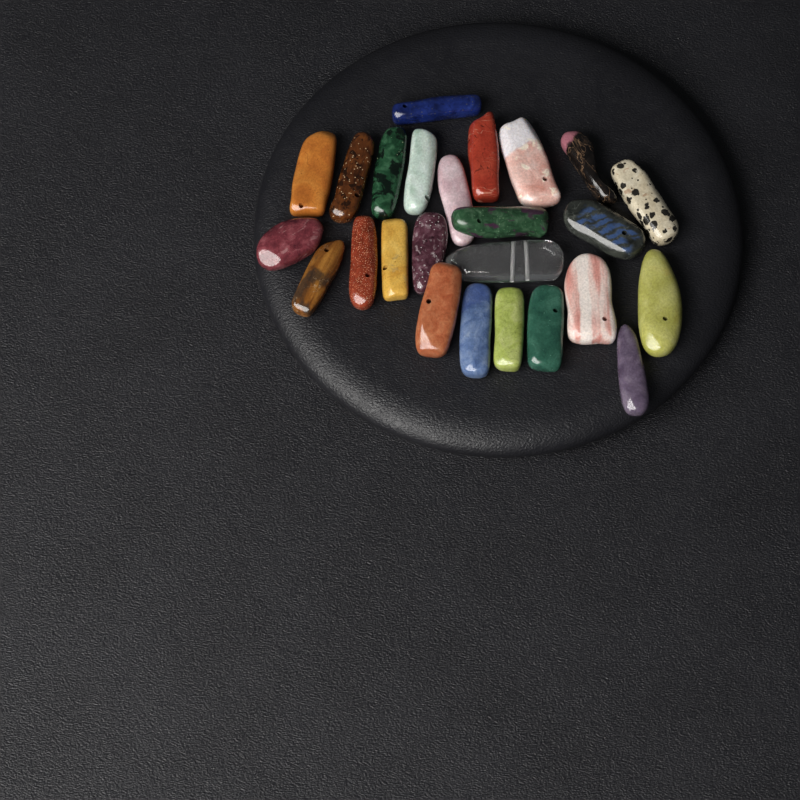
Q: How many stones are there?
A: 25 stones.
